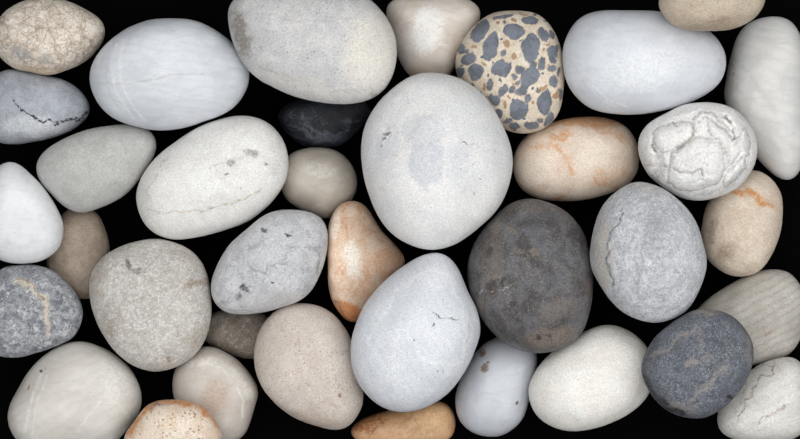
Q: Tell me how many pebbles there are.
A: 37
